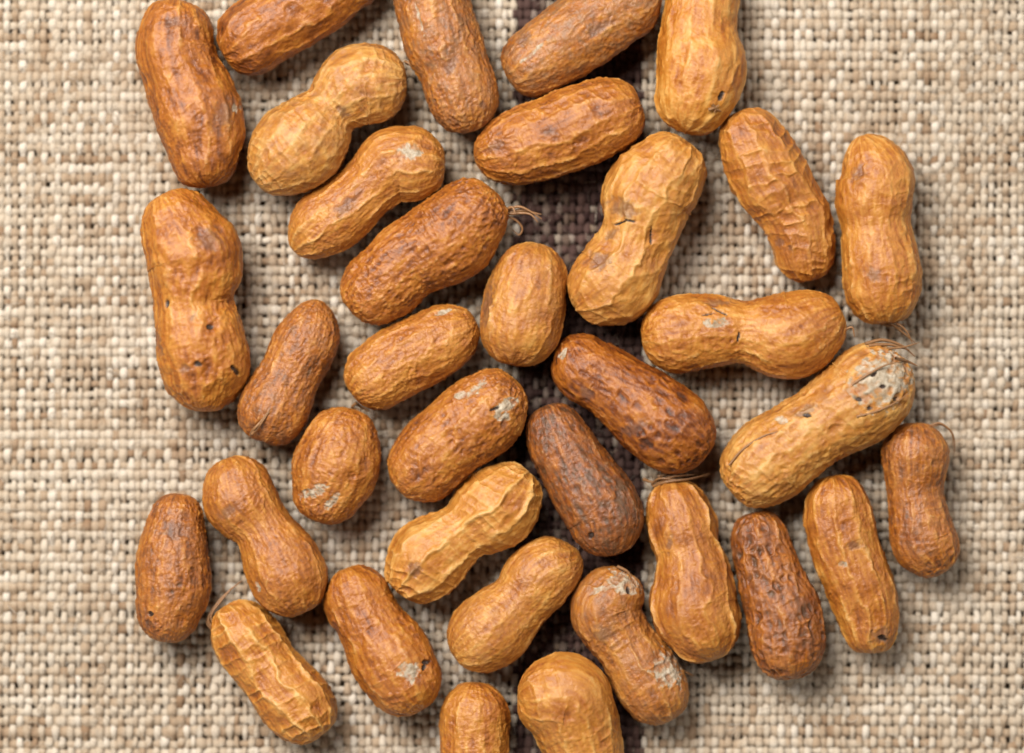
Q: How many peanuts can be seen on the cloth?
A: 35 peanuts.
